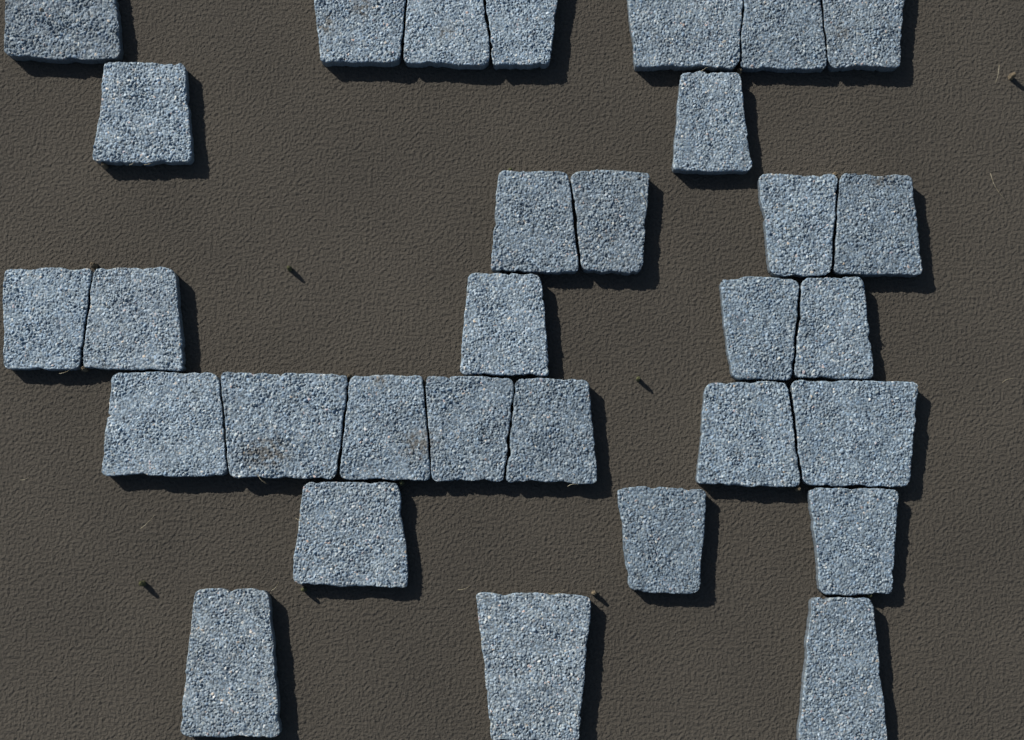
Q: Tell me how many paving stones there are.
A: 31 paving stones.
